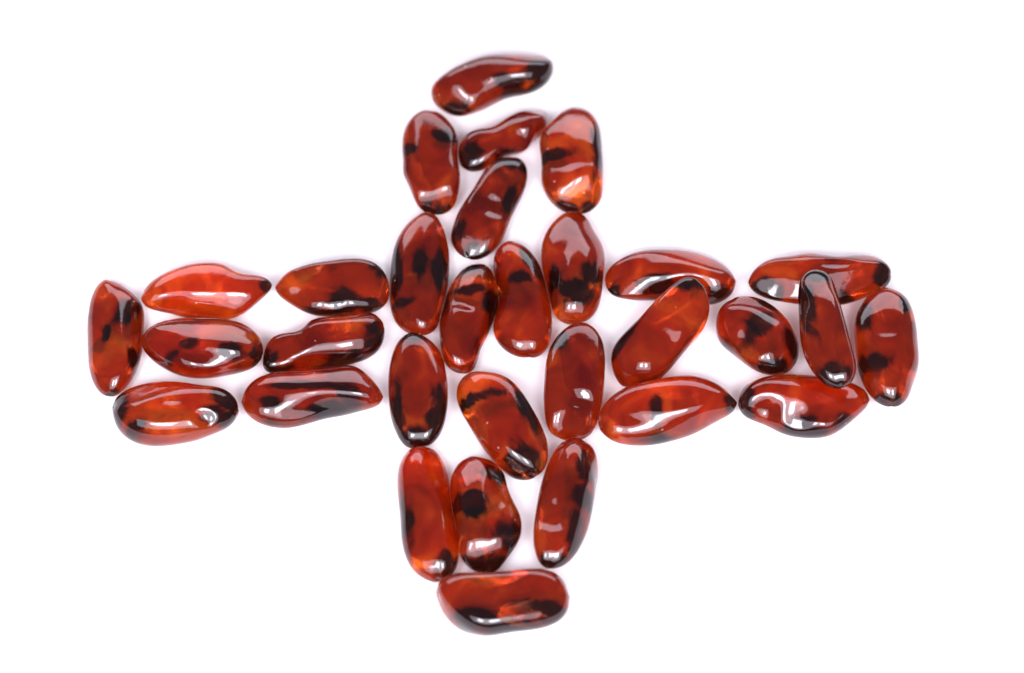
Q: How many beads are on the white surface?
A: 31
